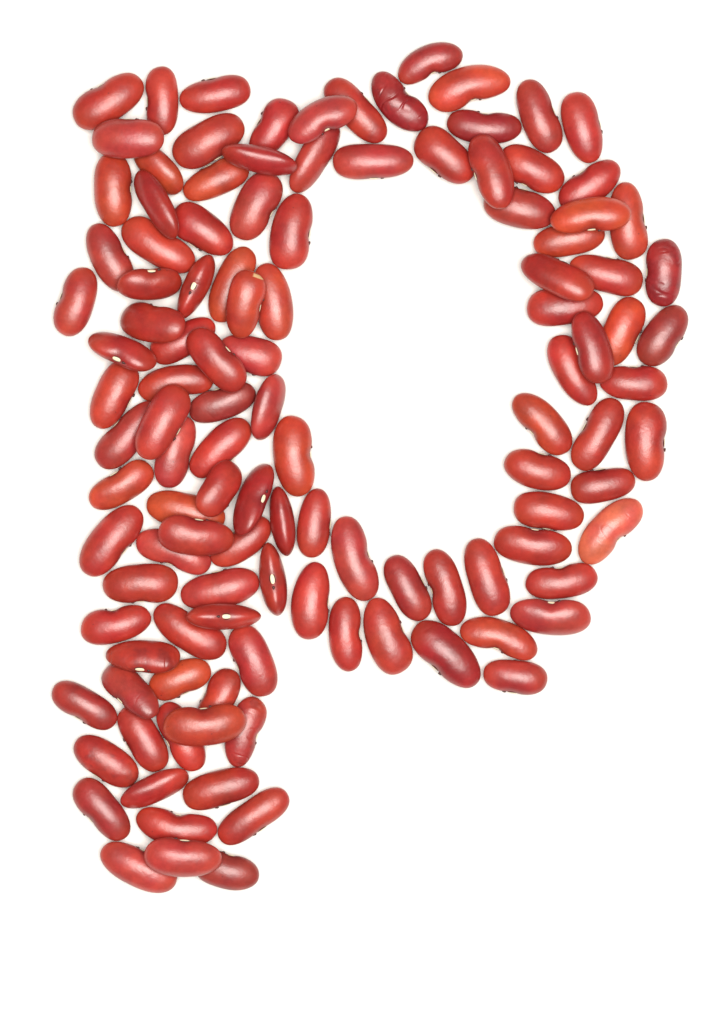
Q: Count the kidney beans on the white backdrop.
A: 118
